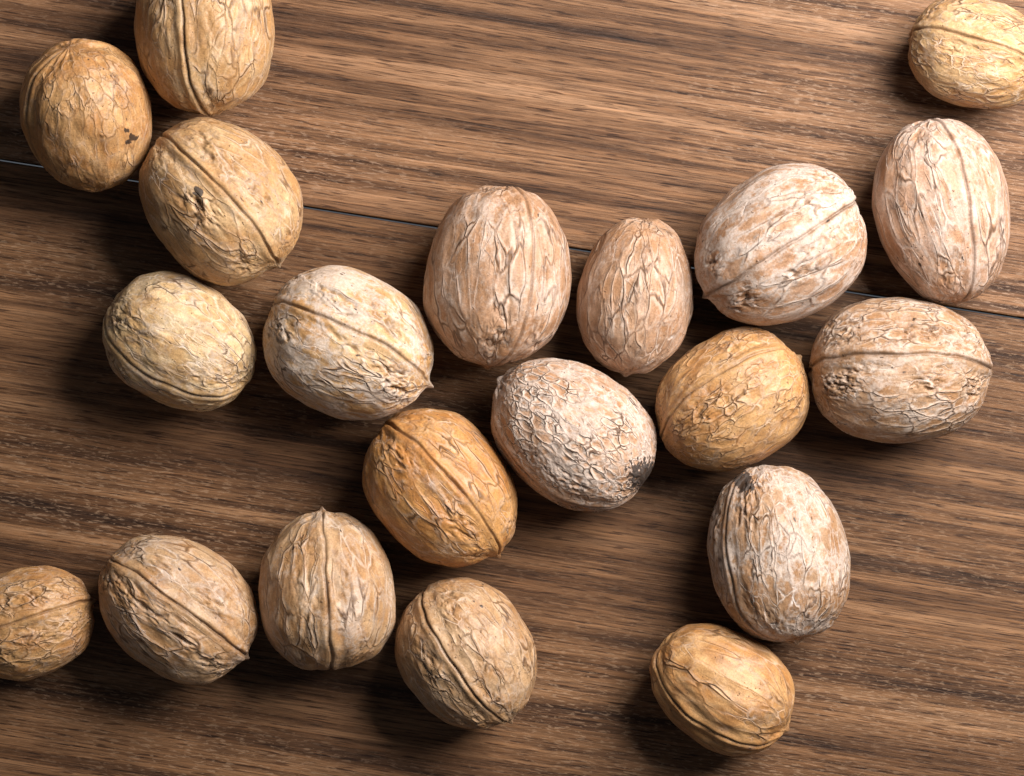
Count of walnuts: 20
